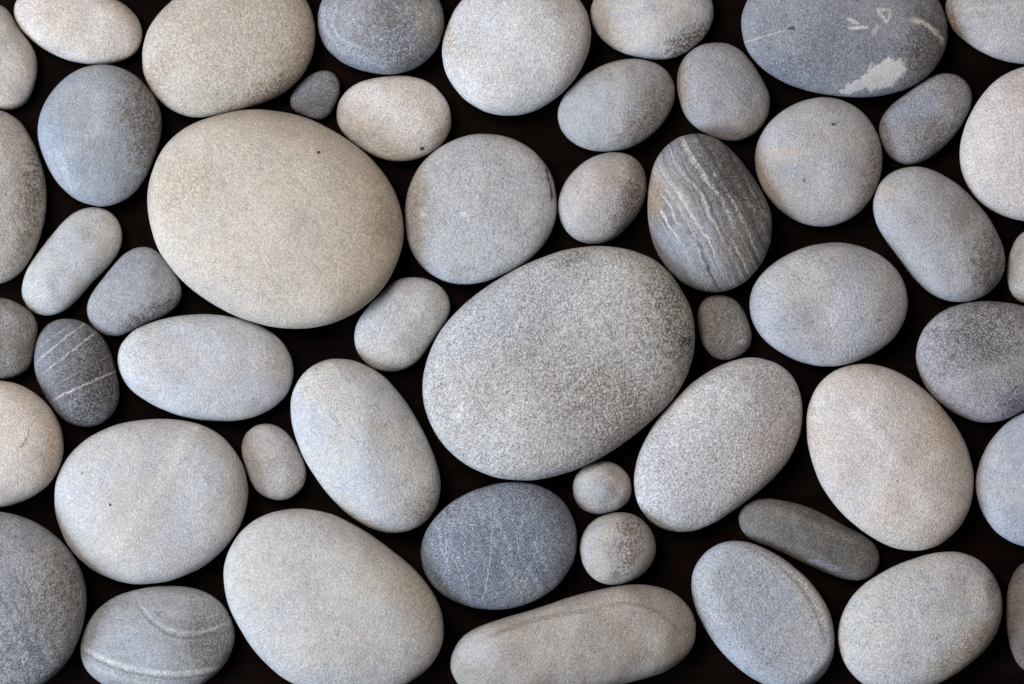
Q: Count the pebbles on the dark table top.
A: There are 51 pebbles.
